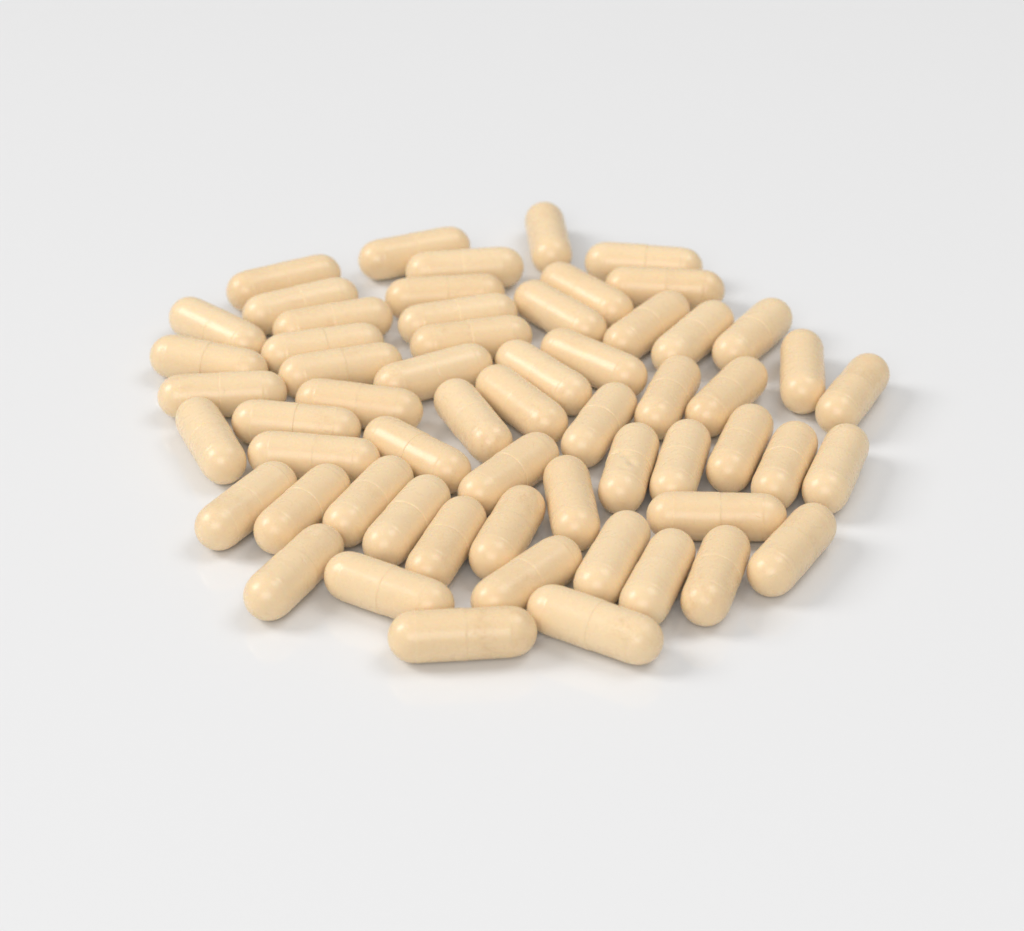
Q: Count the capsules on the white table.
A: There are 59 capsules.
